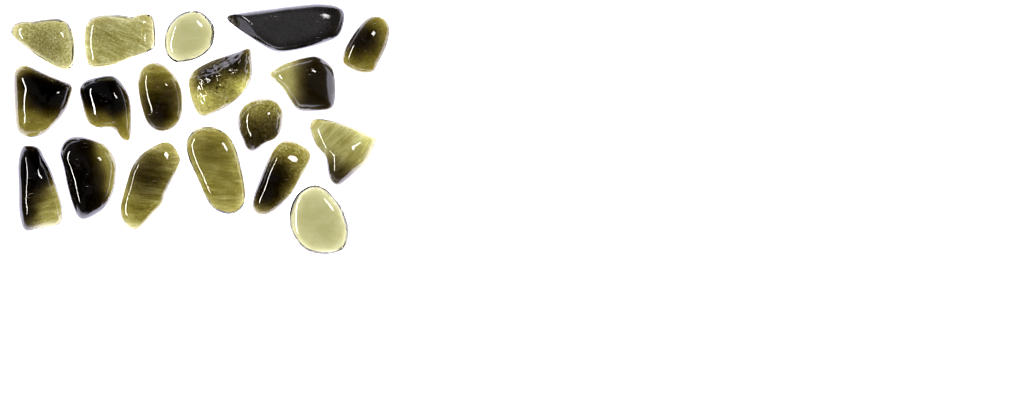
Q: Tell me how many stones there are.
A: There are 18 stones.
